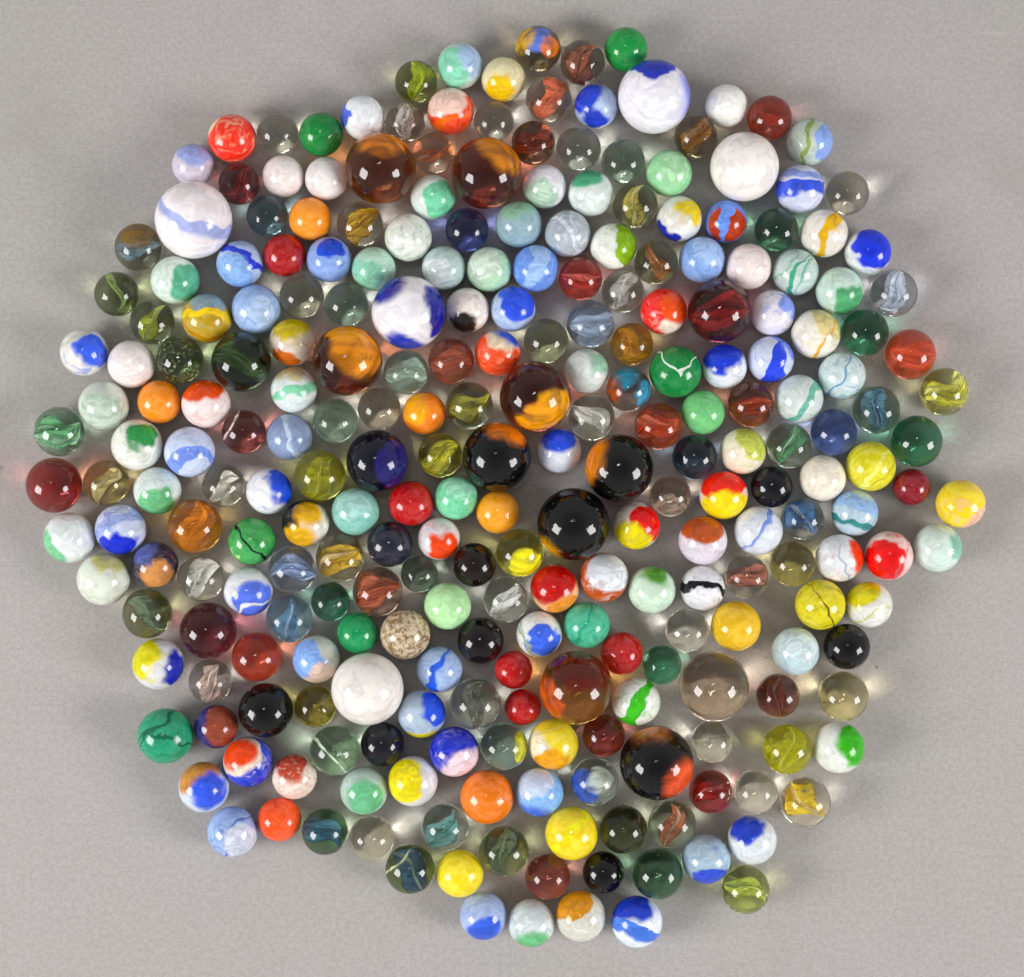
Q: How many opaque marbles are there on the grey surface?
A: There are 154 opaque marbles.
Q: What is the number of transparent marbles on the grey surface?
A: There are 108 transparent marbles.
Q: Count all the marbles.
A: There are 262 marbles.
